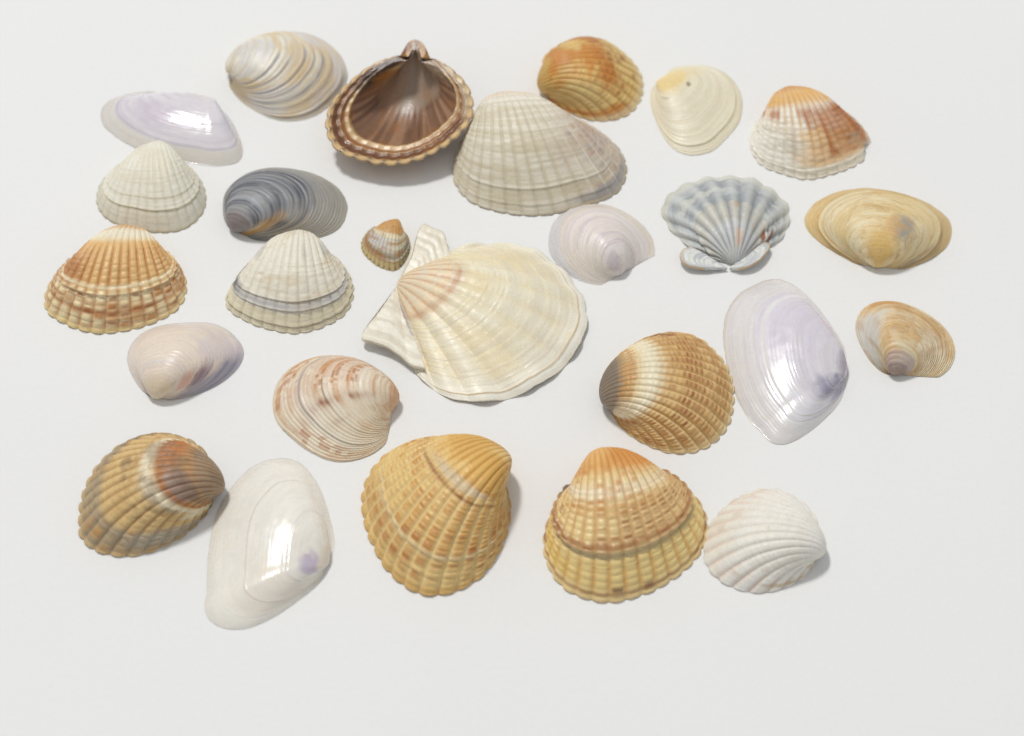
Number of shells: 26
